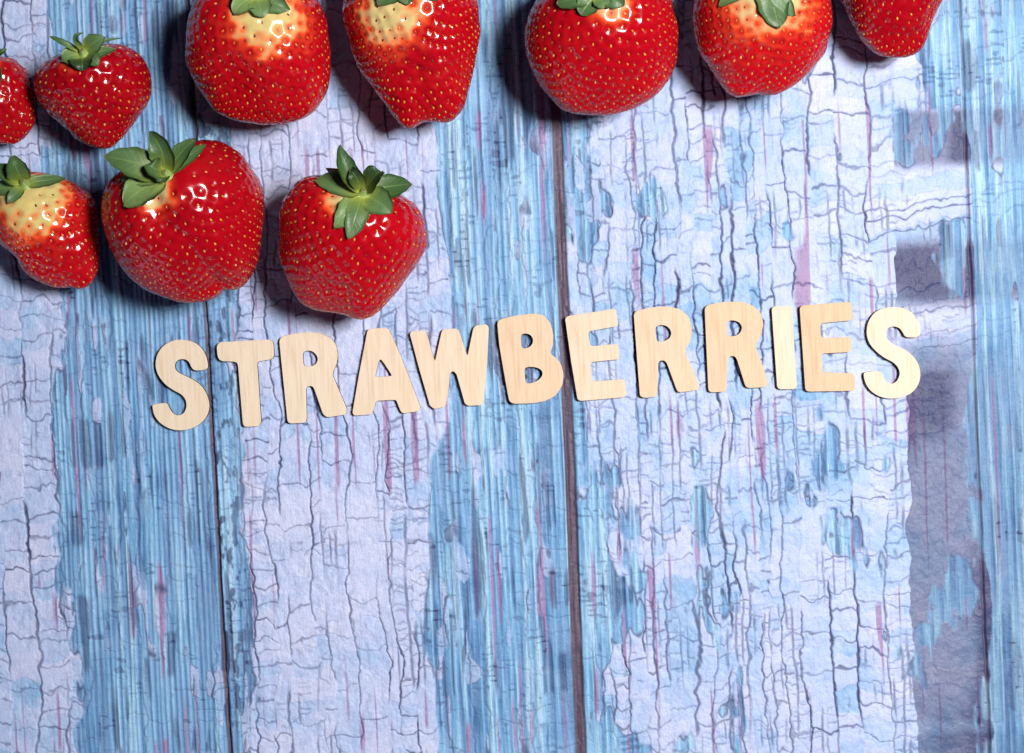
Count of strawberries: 10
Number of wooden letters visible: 12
